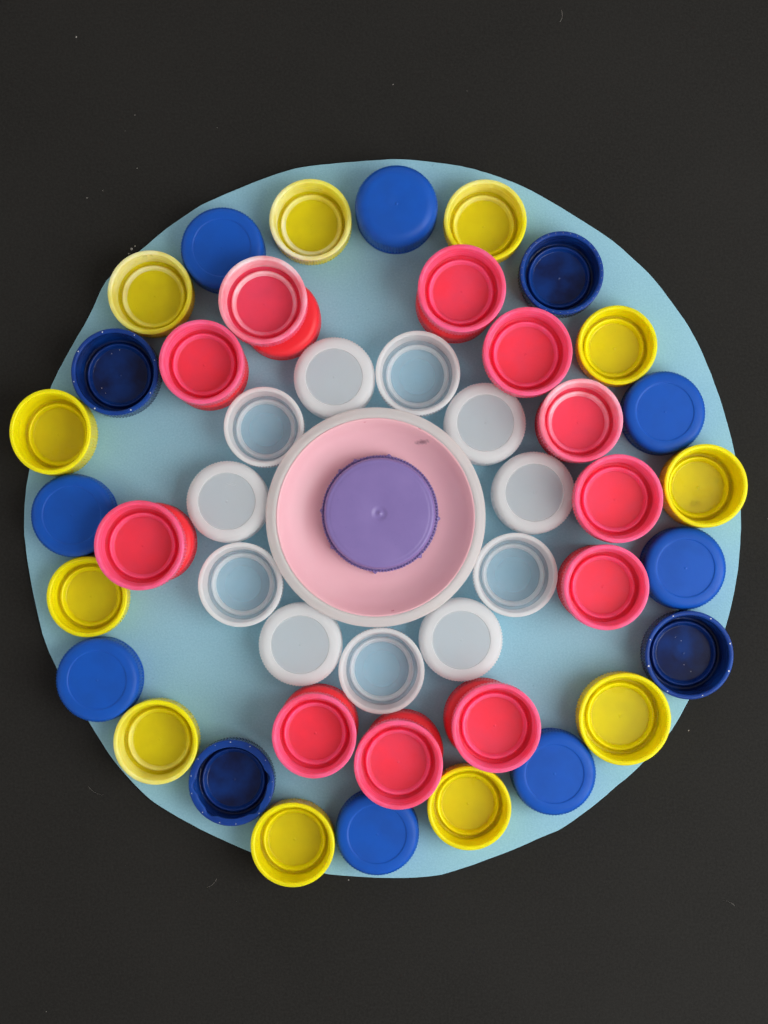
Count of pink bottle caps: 11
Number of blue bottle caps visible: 12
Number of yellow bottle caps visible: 11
